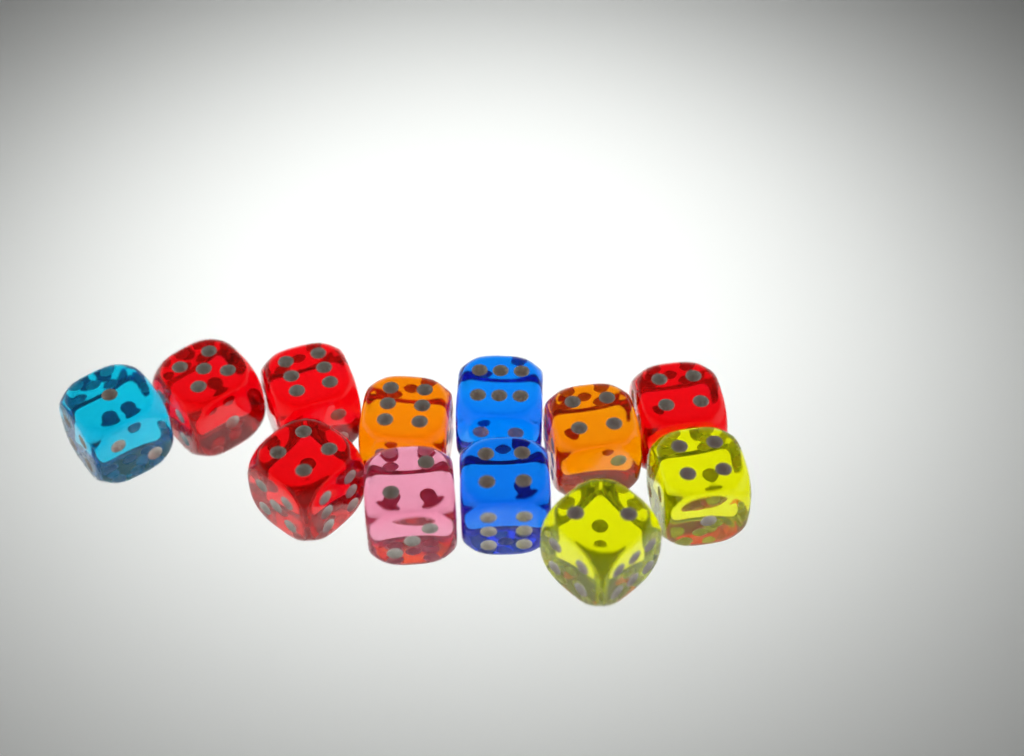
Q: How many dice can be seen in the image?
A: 12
